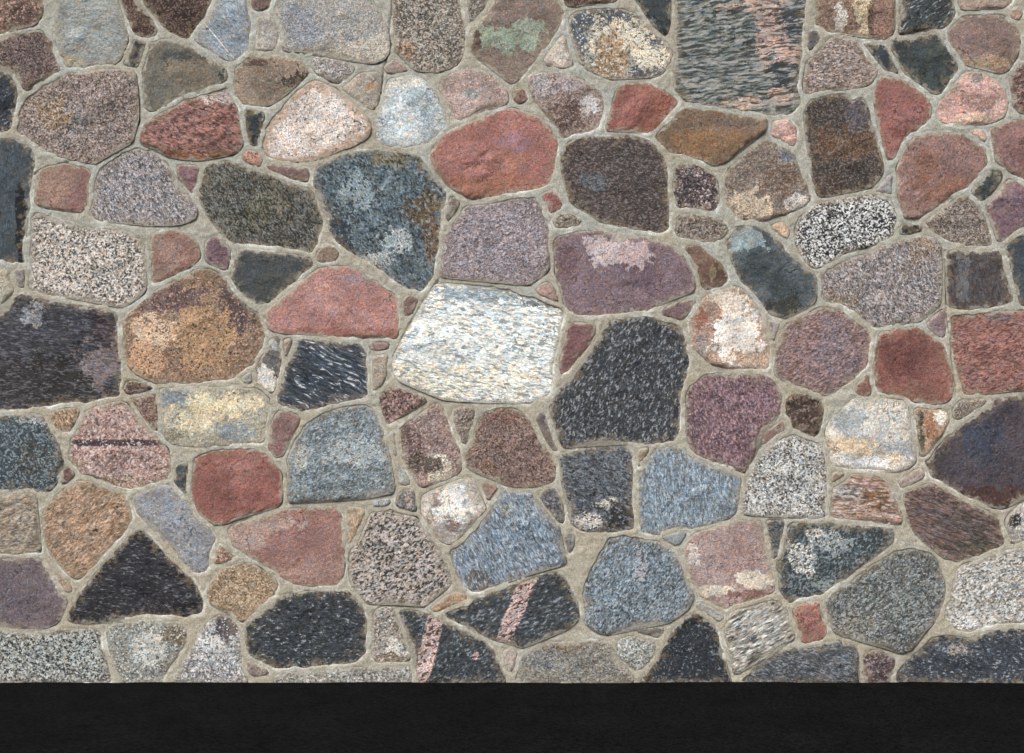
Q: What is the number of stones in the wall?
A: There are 190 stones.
